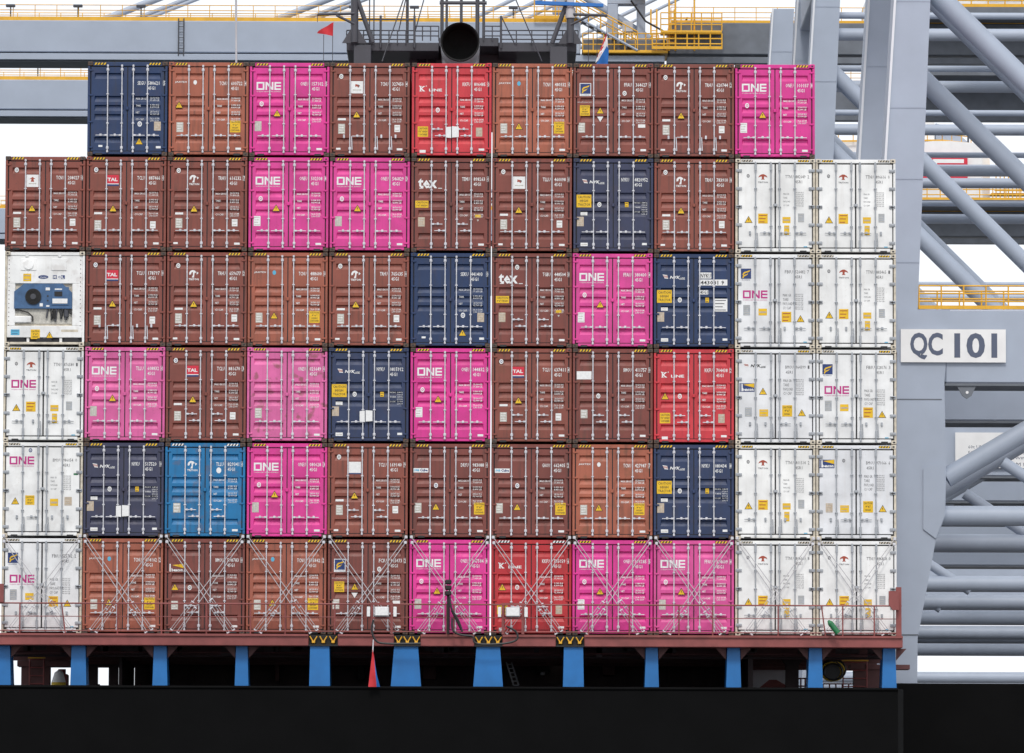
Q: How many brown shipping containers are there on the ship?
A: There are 27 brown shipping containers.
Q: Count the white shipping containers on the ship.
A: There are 14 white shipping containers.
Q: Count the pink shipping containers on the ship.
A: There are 12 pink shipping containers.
